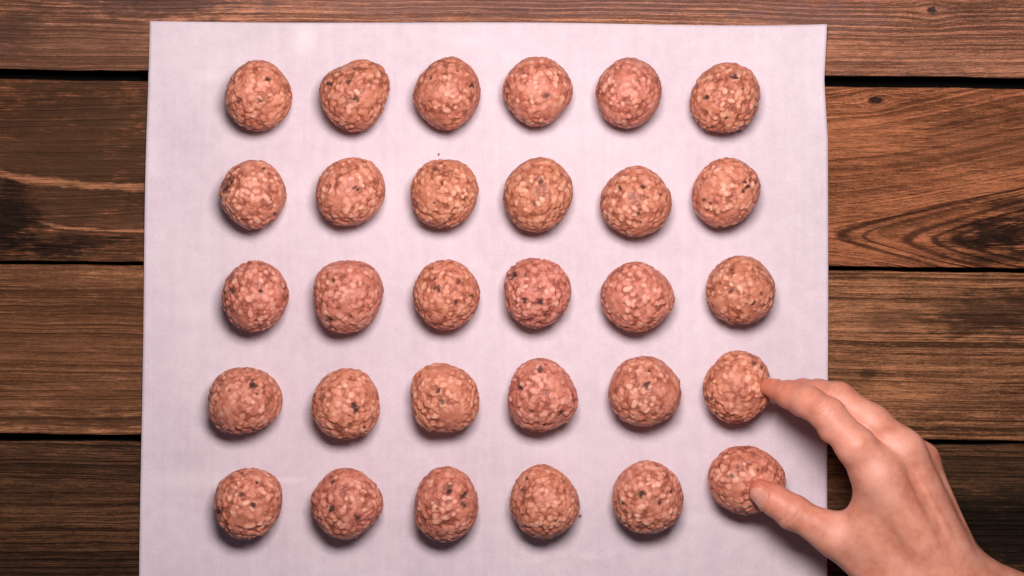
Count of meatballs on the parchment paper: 30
